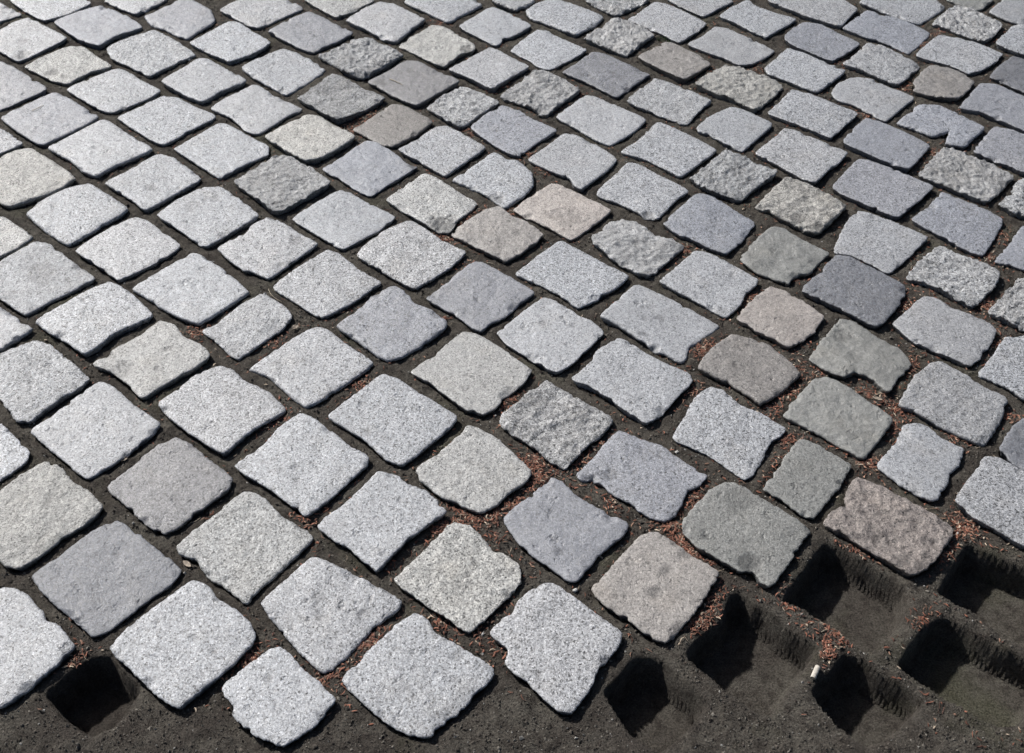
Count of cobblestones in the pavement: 156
